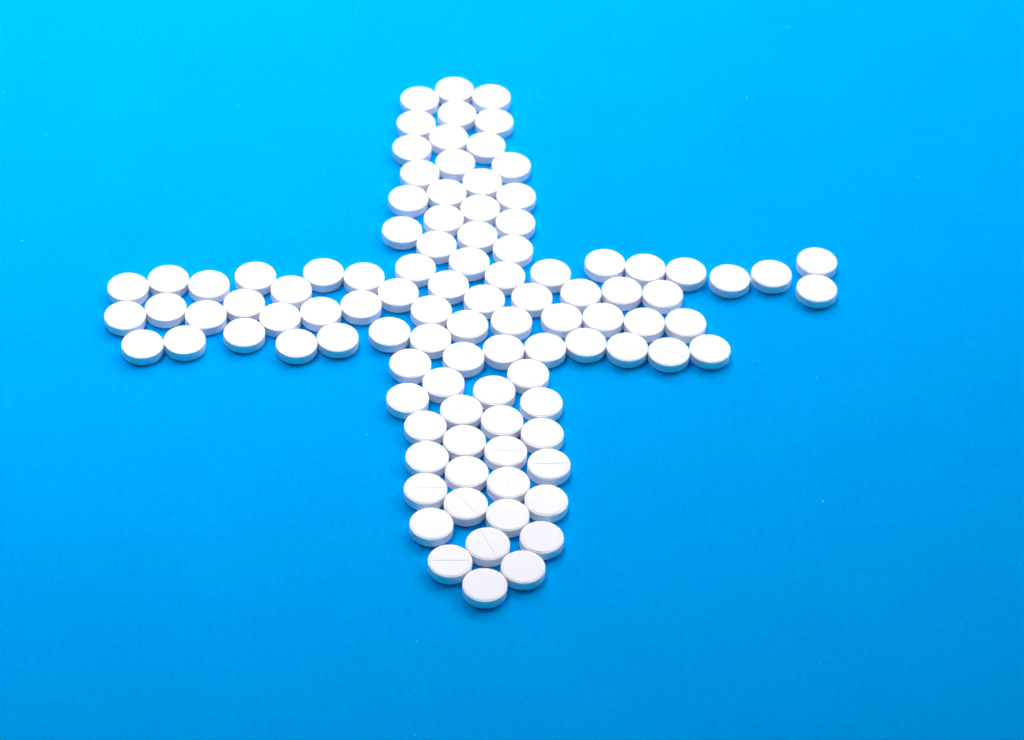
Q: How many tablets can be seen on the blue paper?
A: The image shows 102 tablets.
